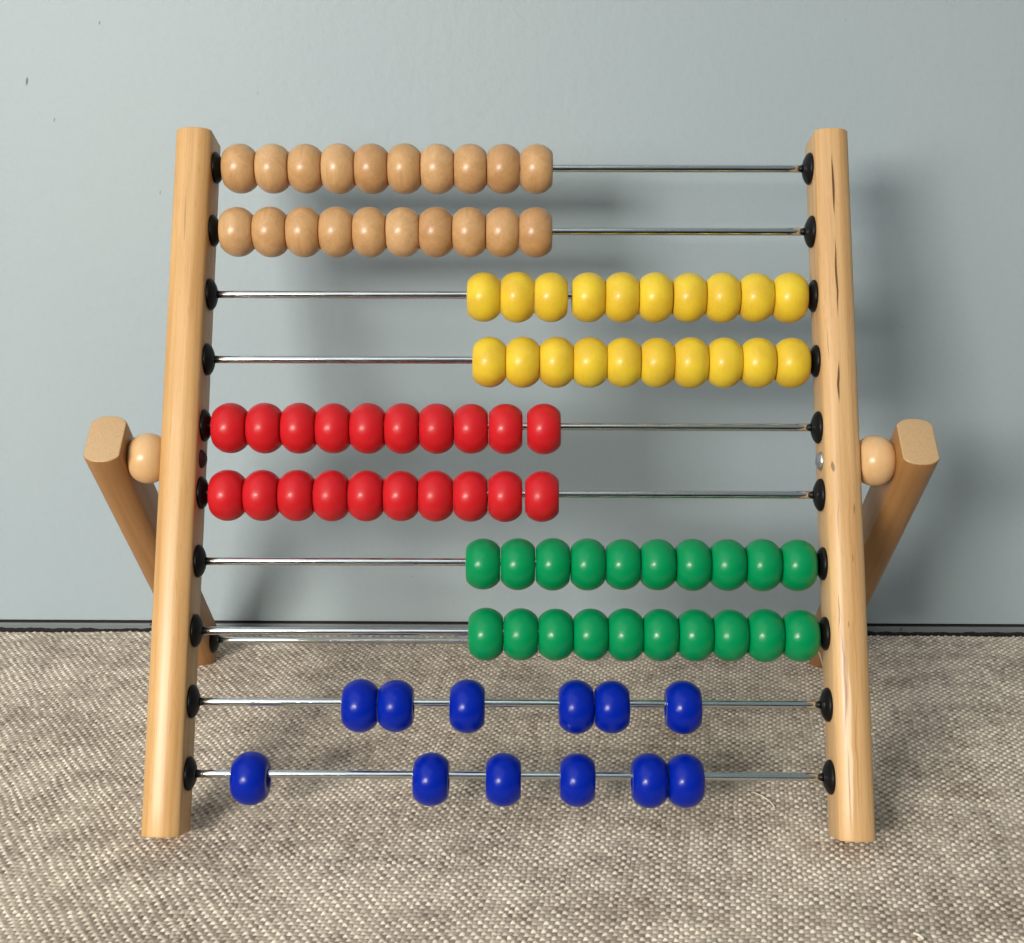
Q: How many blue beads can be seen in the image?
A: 12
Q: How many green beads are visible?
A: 20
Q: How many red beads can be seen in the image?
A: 20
